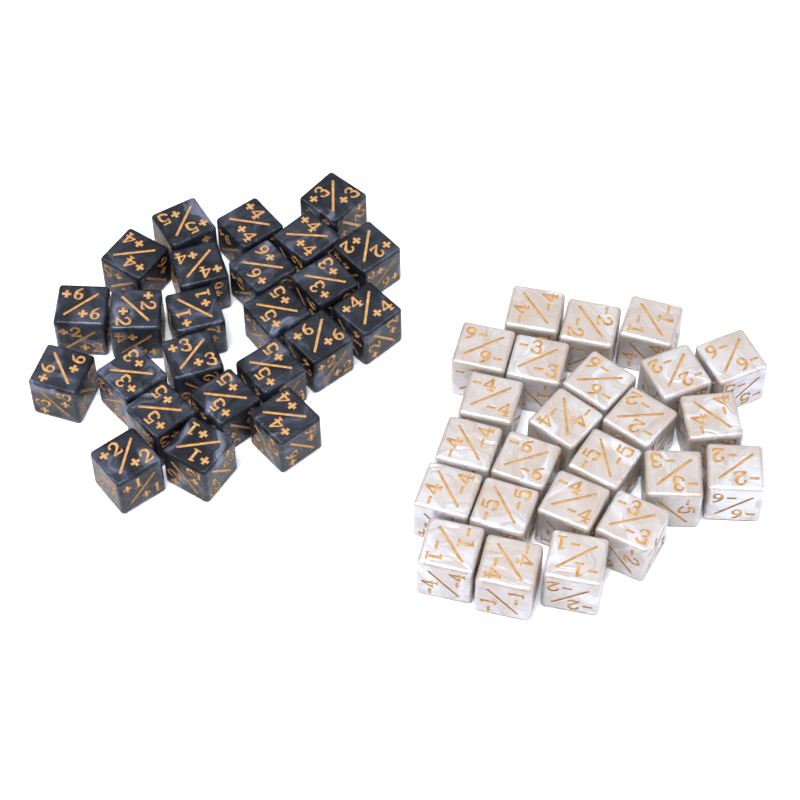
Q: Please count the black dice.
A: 24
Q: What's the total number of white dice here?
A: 24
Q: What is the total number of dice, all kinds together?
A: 48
